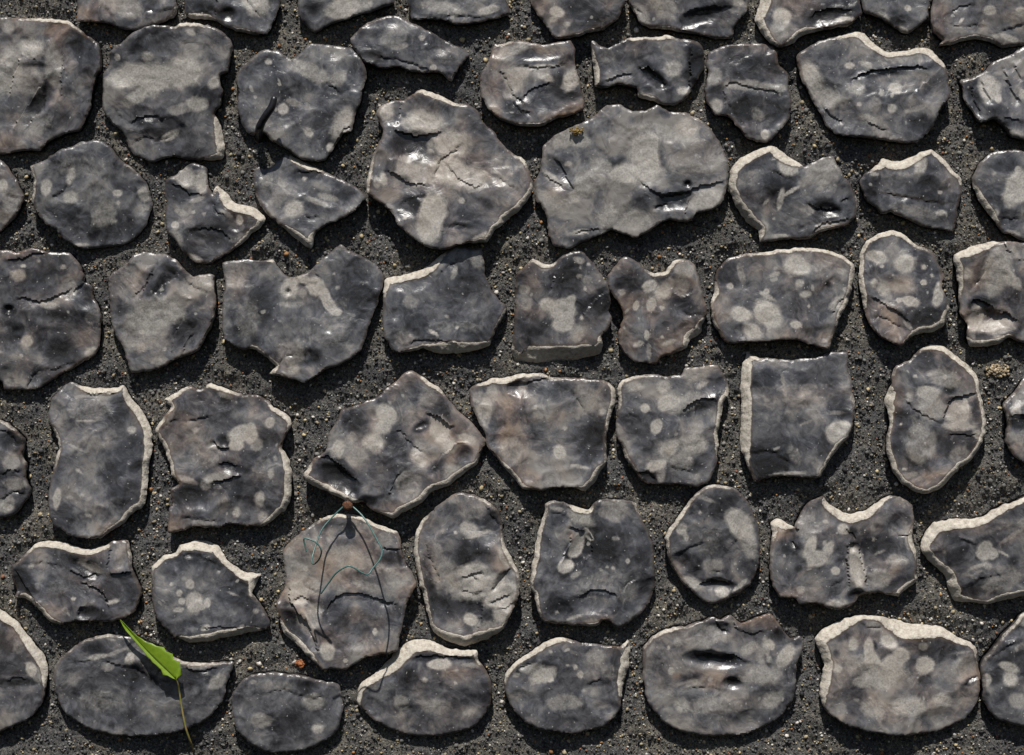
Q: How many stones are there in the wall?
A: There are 61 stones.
